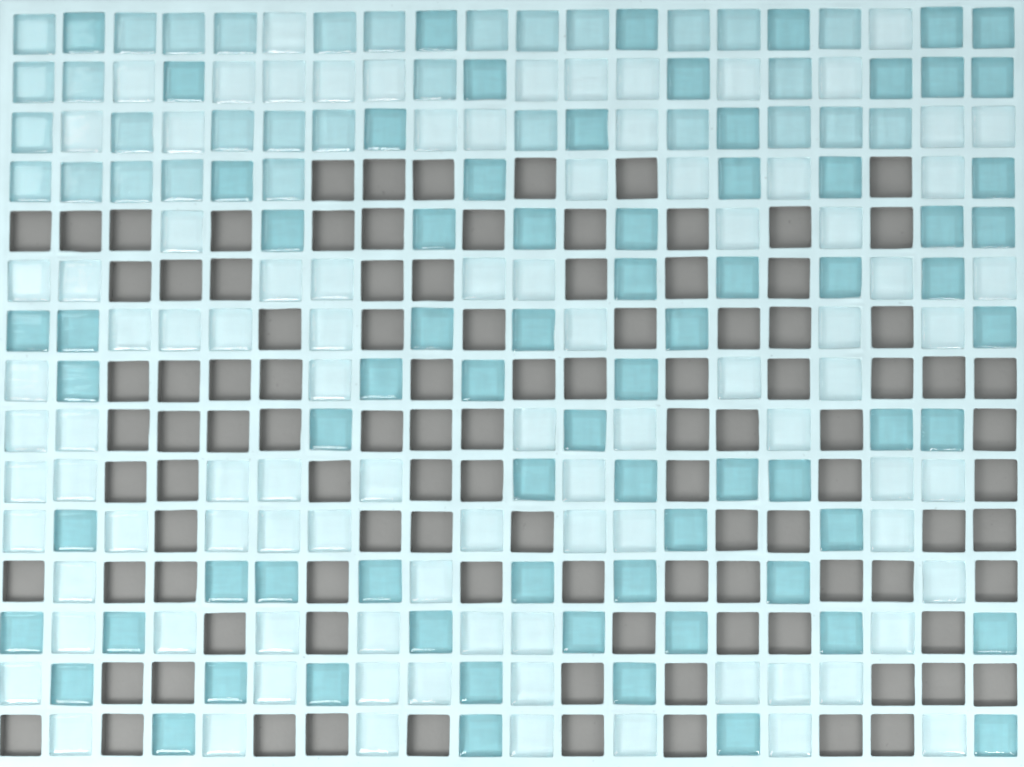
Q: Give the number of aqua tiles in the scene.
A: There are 31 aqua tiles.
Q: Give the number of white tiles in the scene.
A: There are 92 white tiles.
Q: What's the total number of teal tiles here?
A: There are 73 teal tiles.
